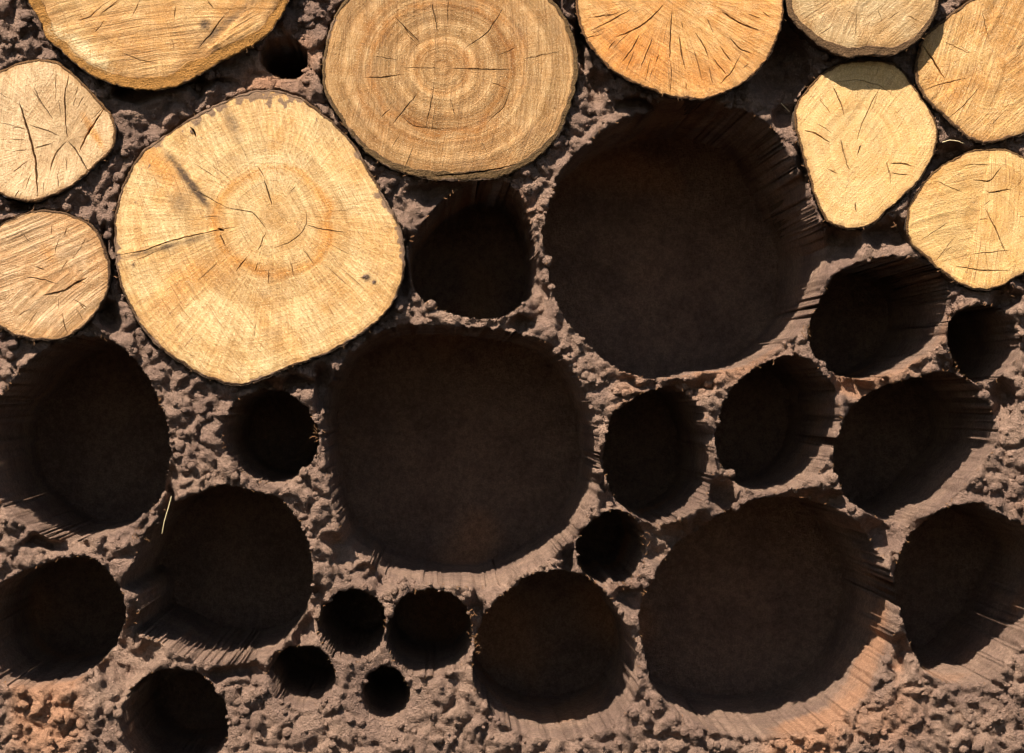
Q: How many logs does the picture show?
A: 10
